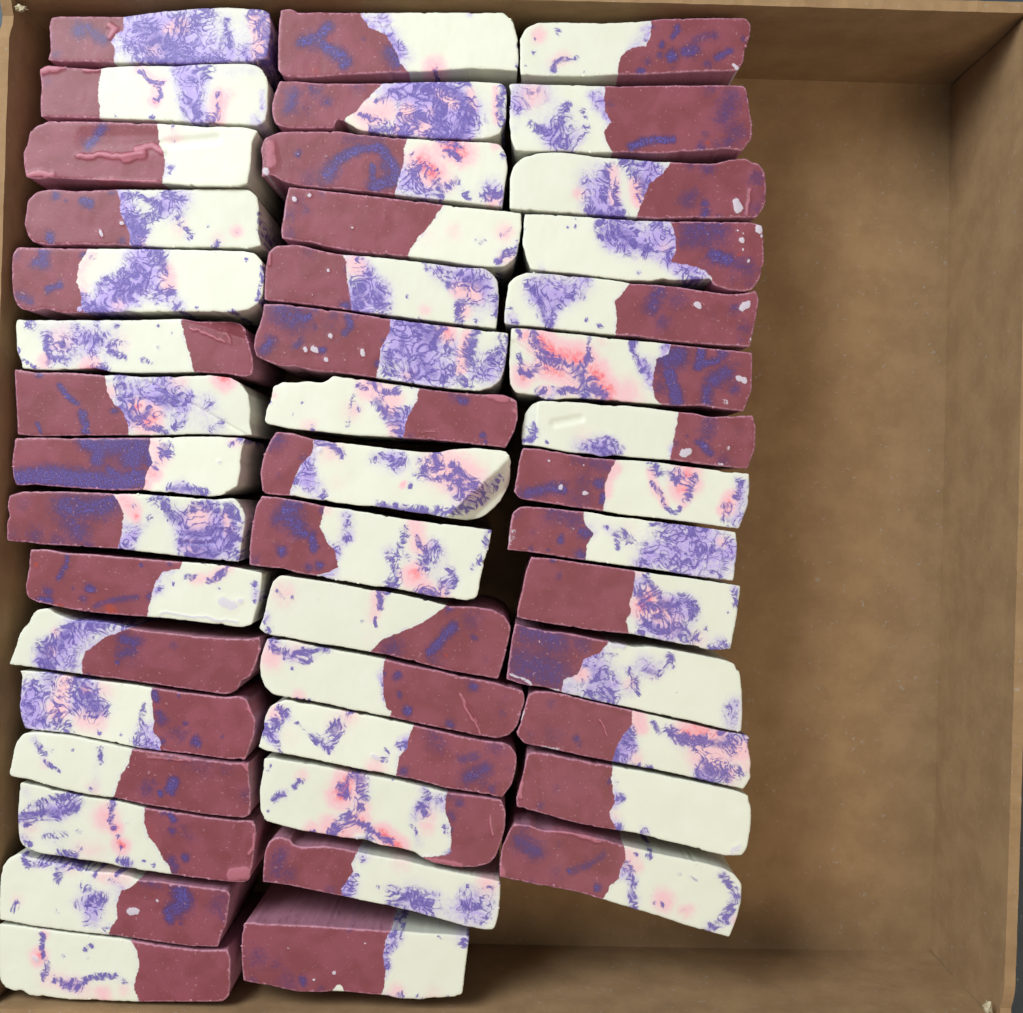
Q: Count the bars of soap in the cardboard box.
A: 45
